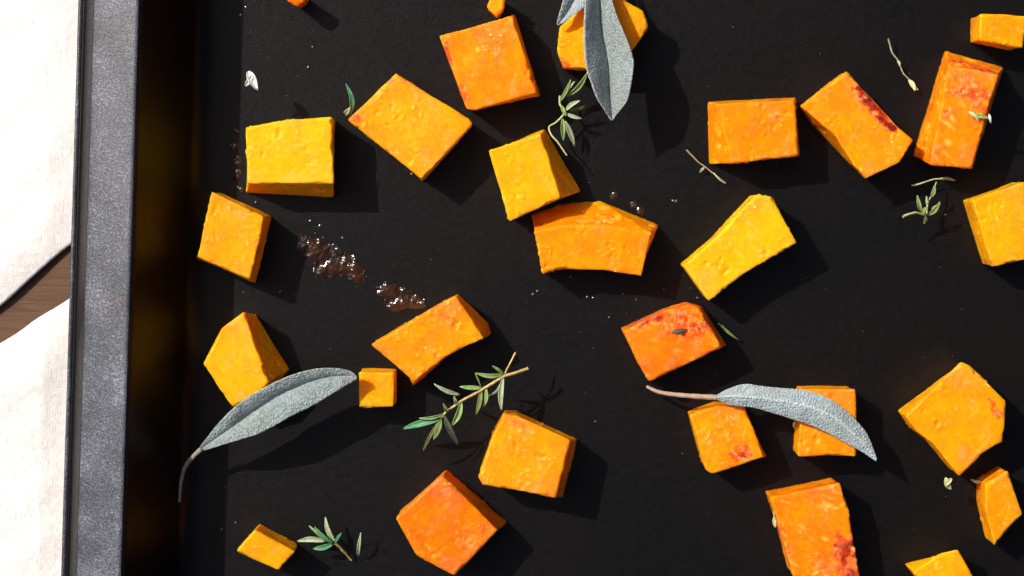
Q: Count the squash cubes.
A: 28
